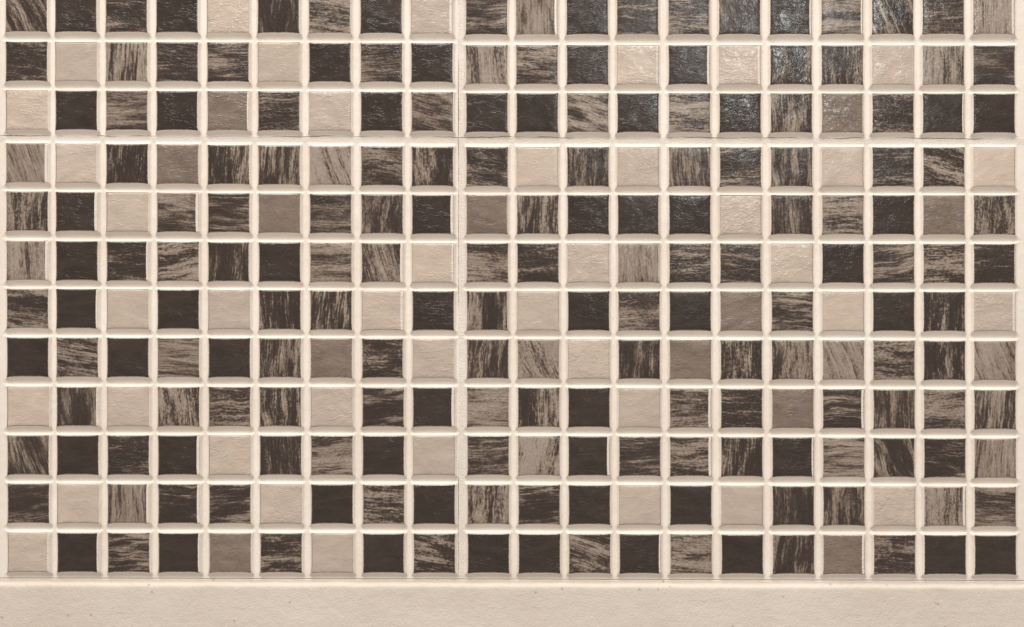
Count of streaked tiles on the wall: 132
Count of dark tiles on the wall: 56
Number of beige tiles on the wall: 40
